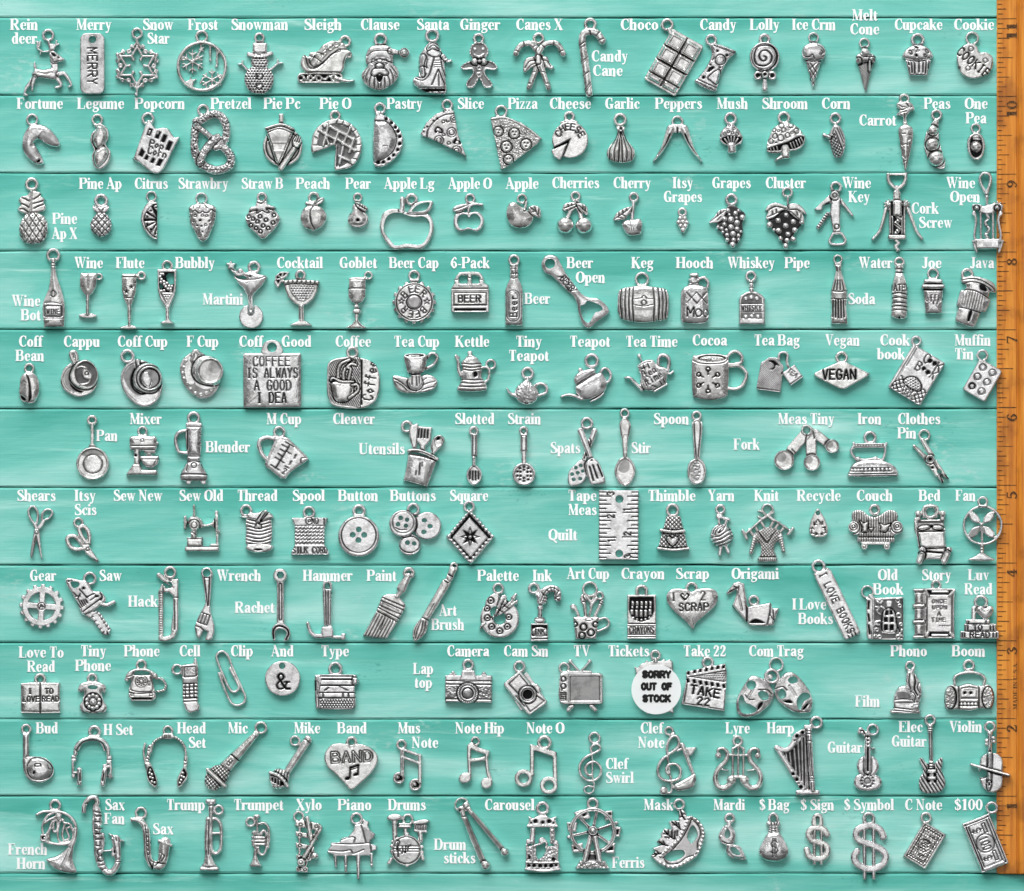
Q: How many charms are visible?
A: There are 184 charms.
